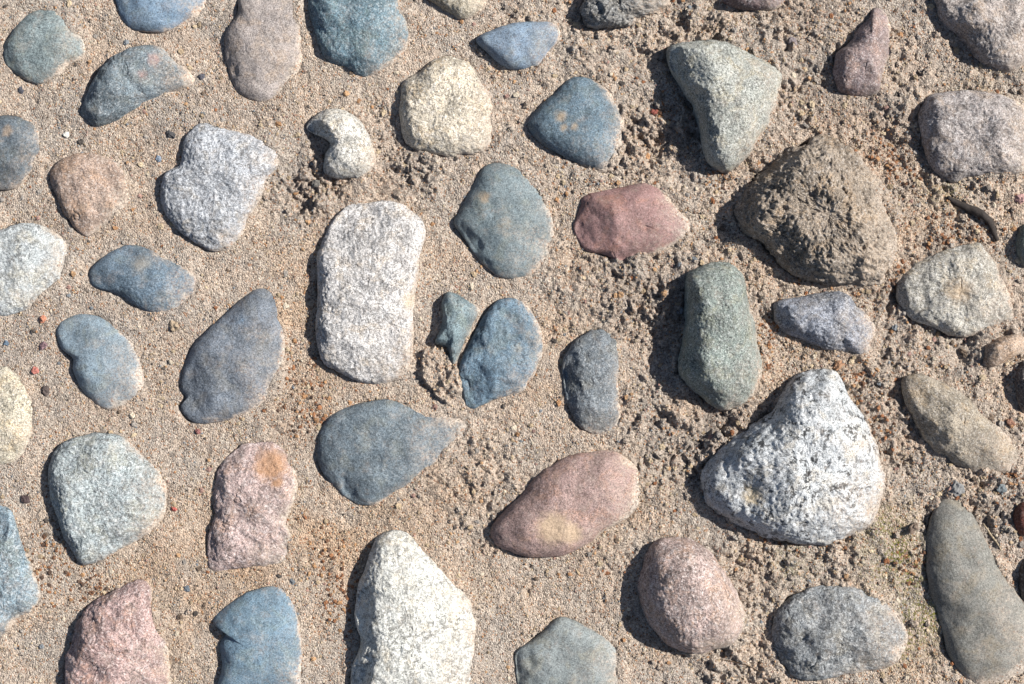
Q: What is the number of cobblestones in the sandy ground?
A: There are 53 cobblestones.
